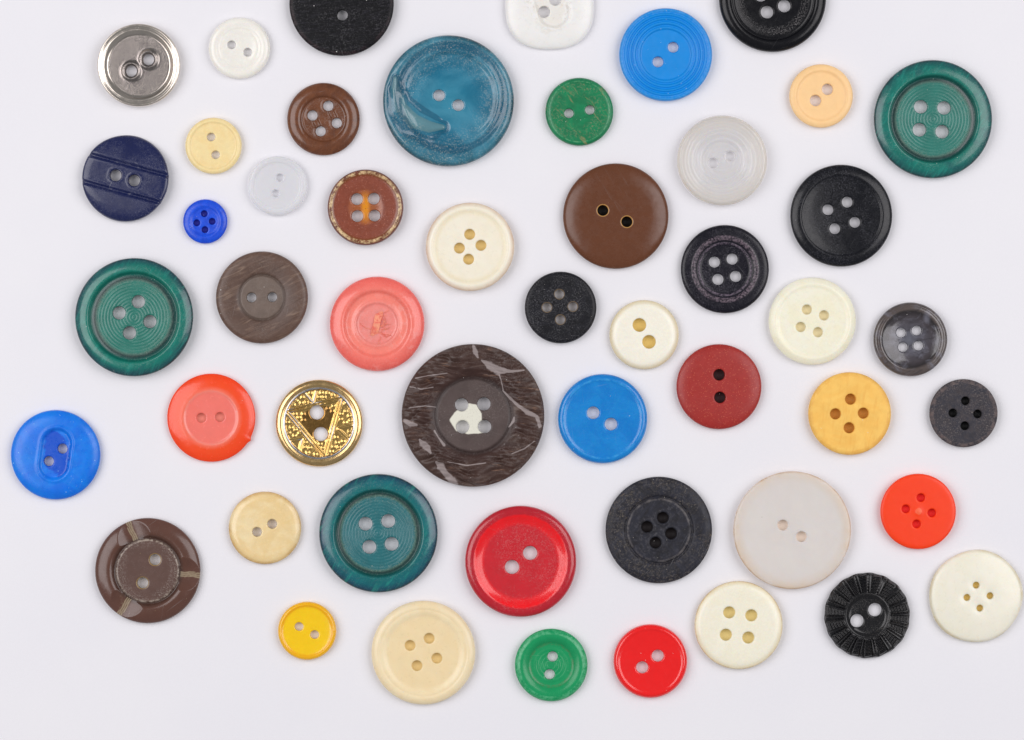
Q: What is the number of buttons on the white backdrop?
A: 50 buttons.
